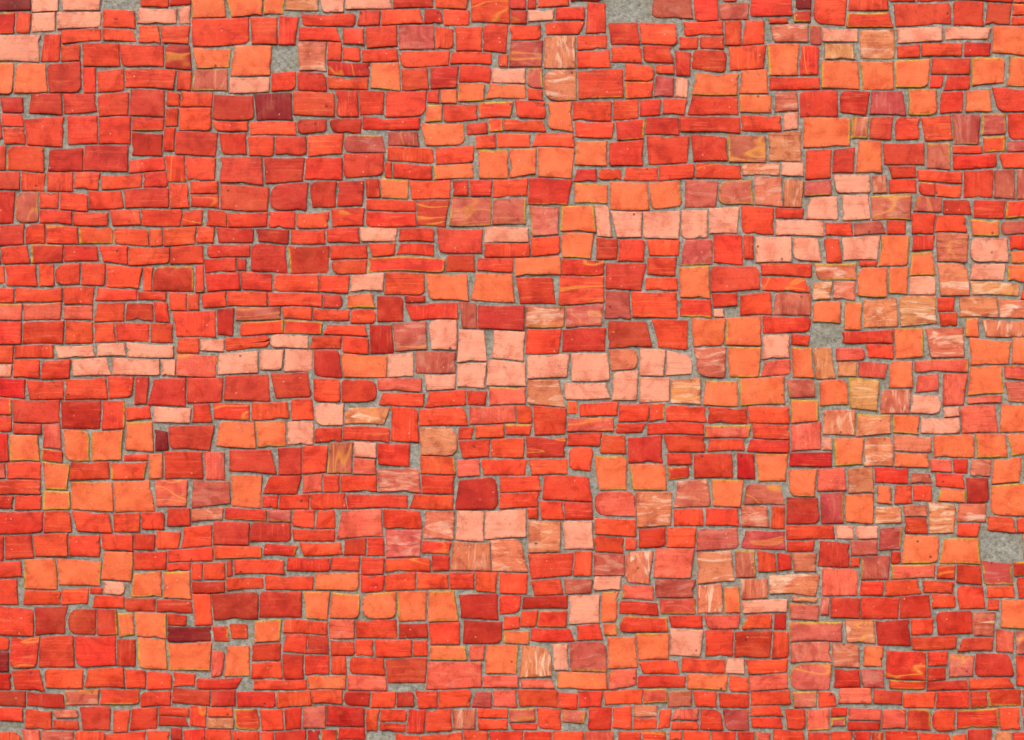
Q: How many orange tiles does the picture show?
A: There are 129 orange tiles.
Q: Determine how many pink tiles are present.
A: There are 84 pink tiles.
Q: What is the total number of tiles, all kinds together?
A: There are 213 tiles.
